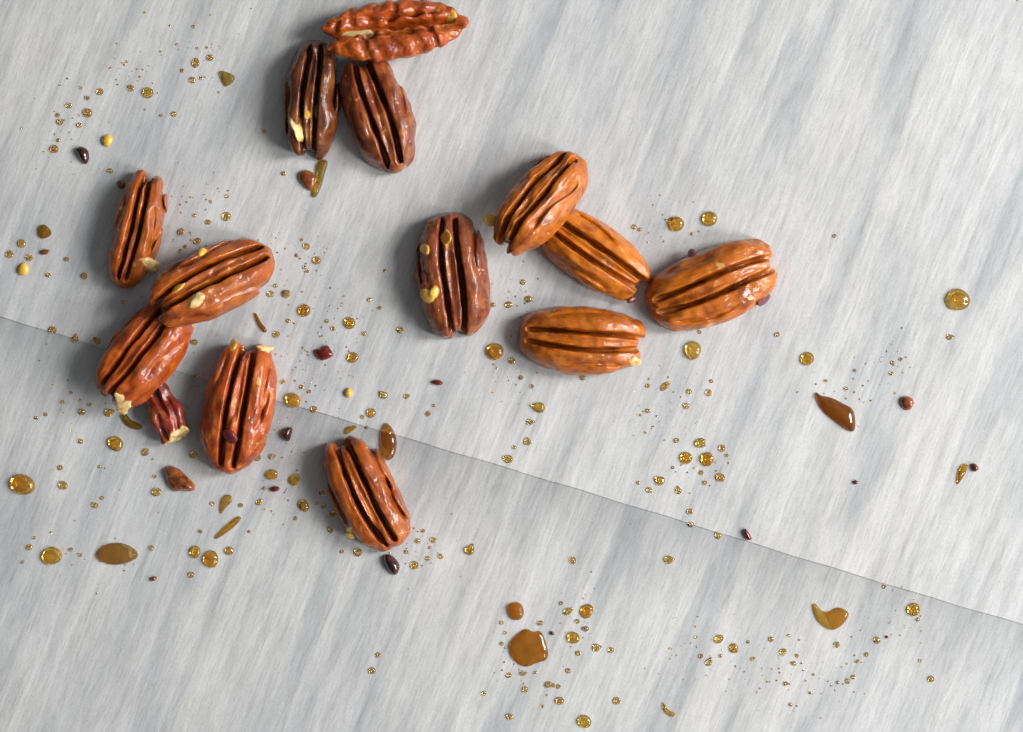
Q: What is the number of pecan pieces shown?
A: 14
